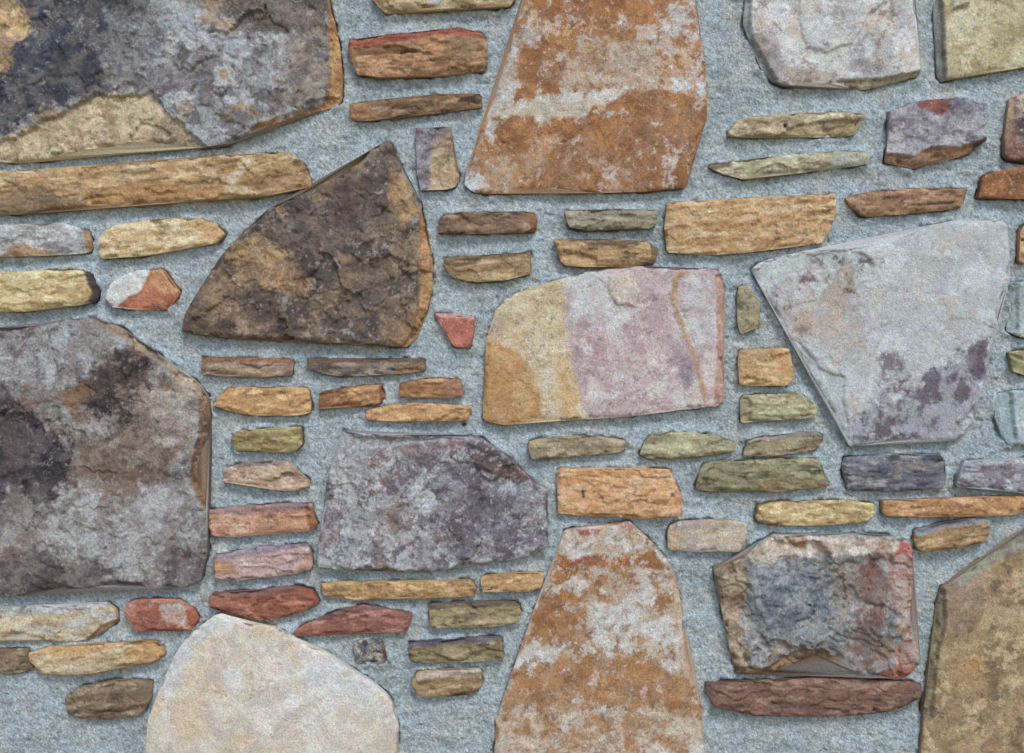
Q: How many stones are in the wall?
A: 76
